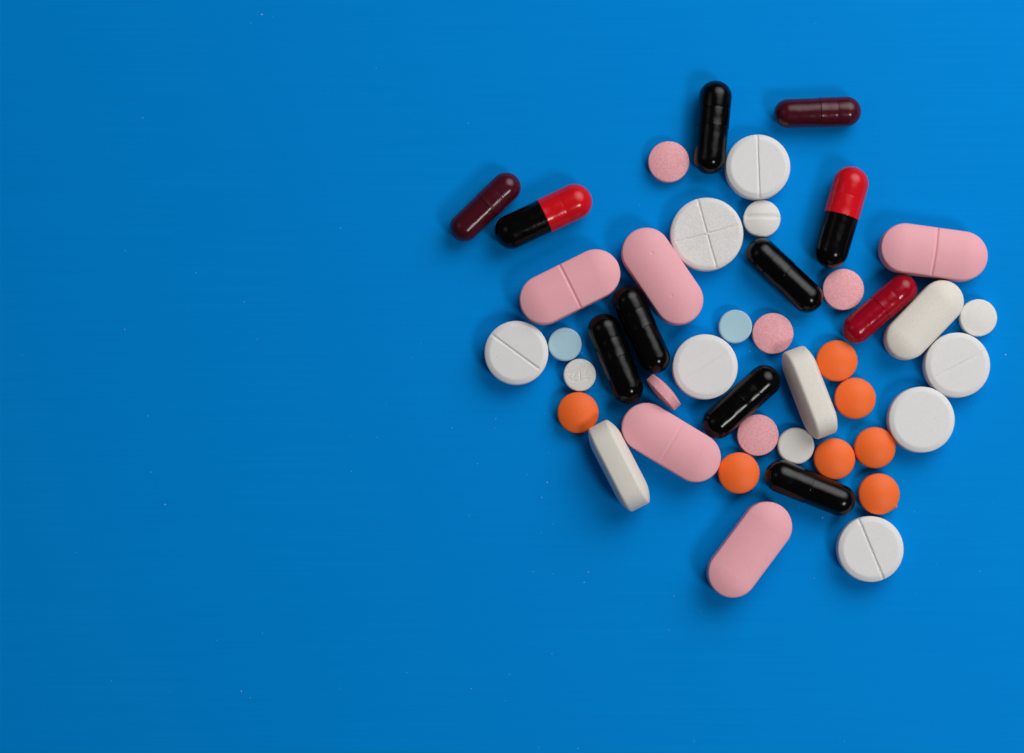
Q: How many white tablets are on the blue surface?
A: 14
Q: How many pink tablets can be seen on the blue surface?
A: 10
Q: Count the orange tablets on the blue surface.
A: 7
